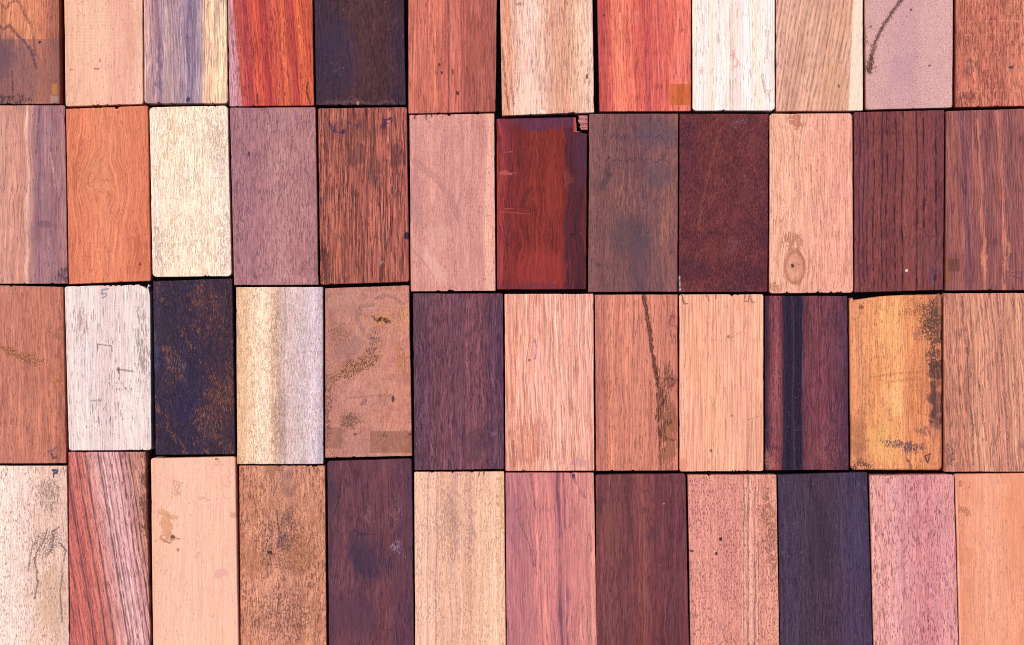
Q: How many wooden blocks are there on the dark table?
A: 48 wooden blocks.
